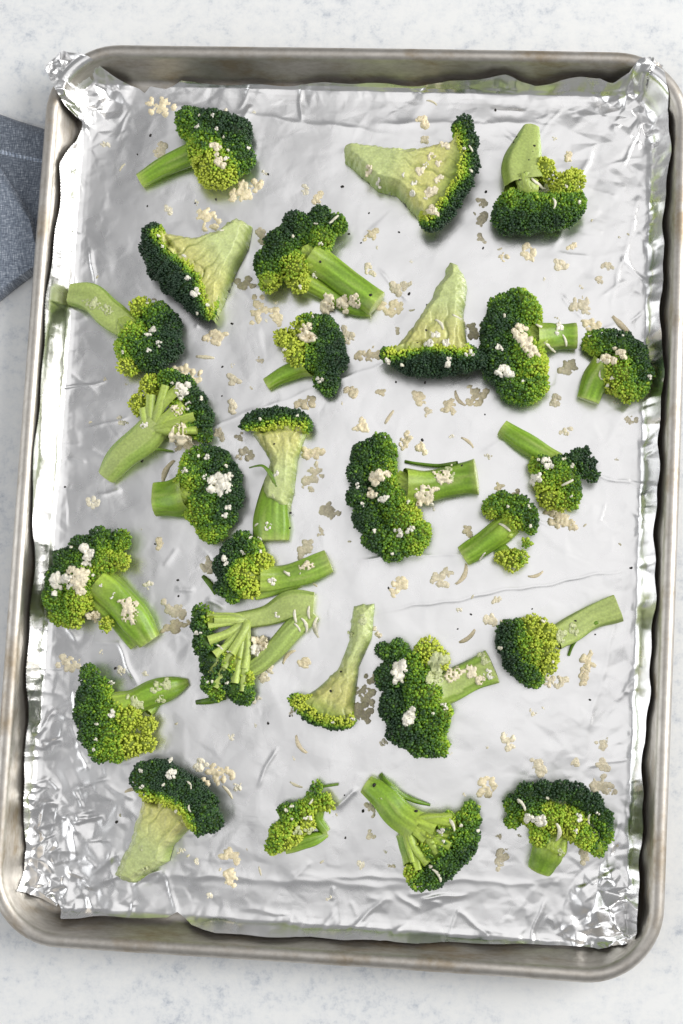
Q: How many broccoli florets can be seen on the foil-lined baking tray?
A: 27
